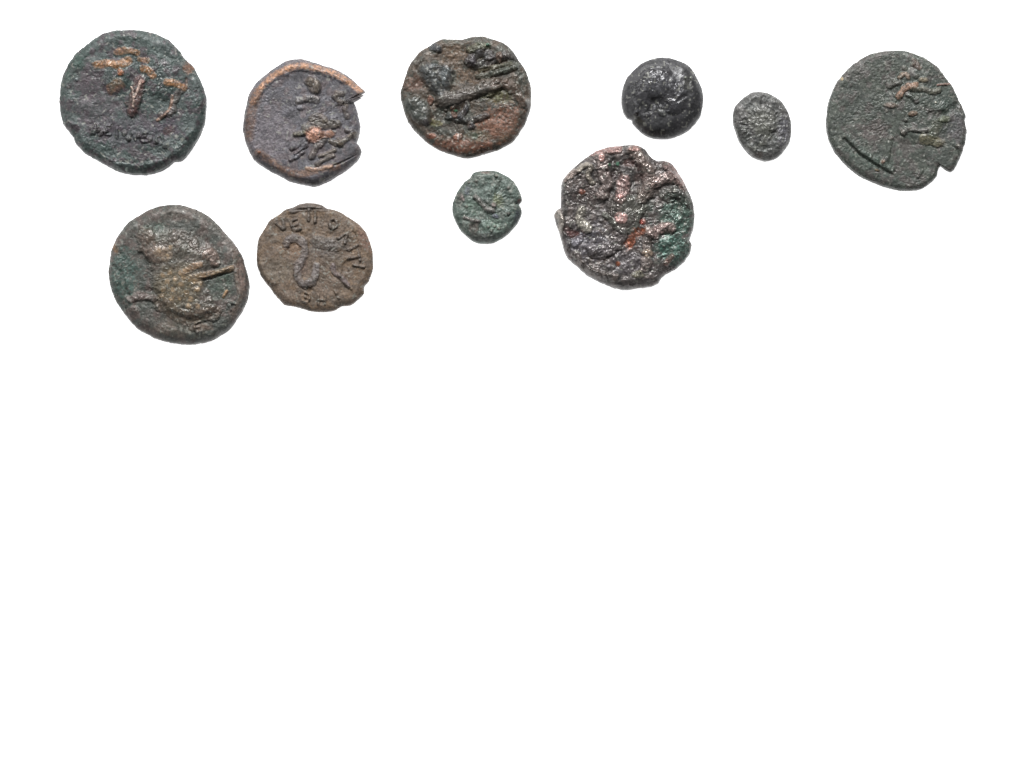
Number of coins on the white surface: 10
